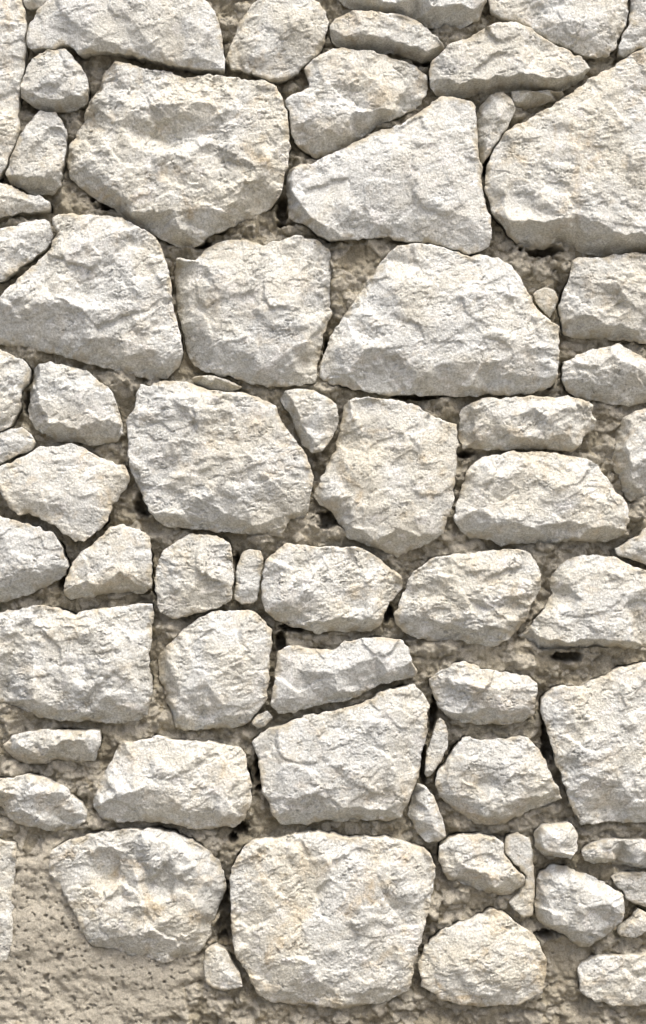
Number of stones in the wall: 70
